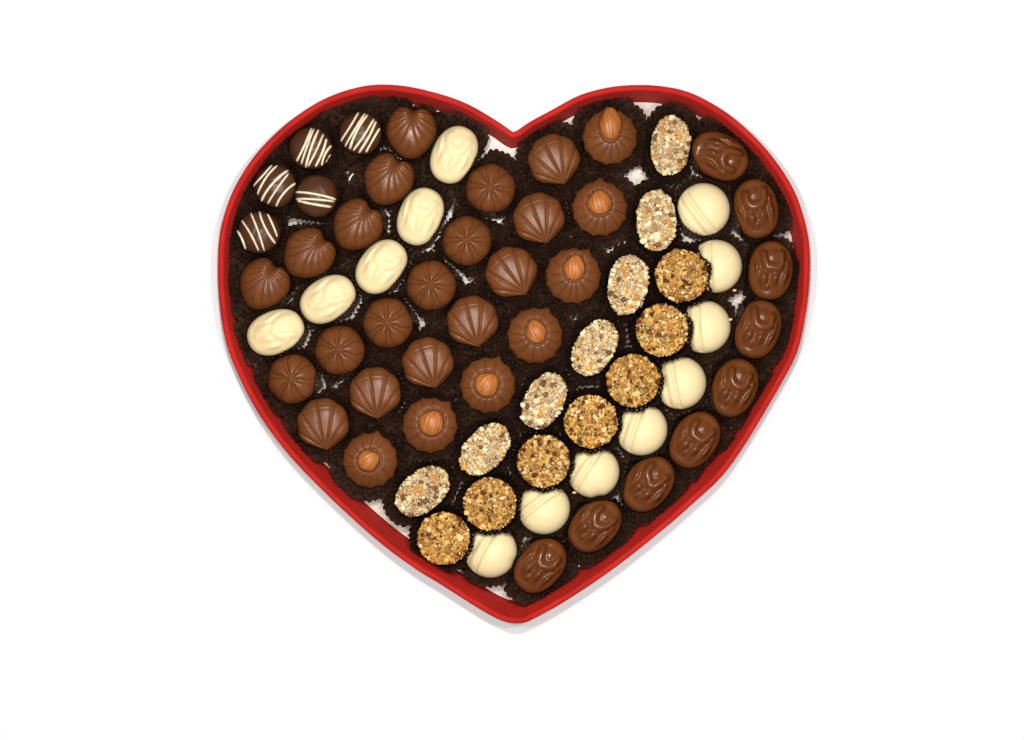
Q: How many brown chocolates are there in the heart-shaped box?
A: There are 39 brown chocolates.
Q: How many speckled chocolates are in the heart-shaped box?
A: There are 14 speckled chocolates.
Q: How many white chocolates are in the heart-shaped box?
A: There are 13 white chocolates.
